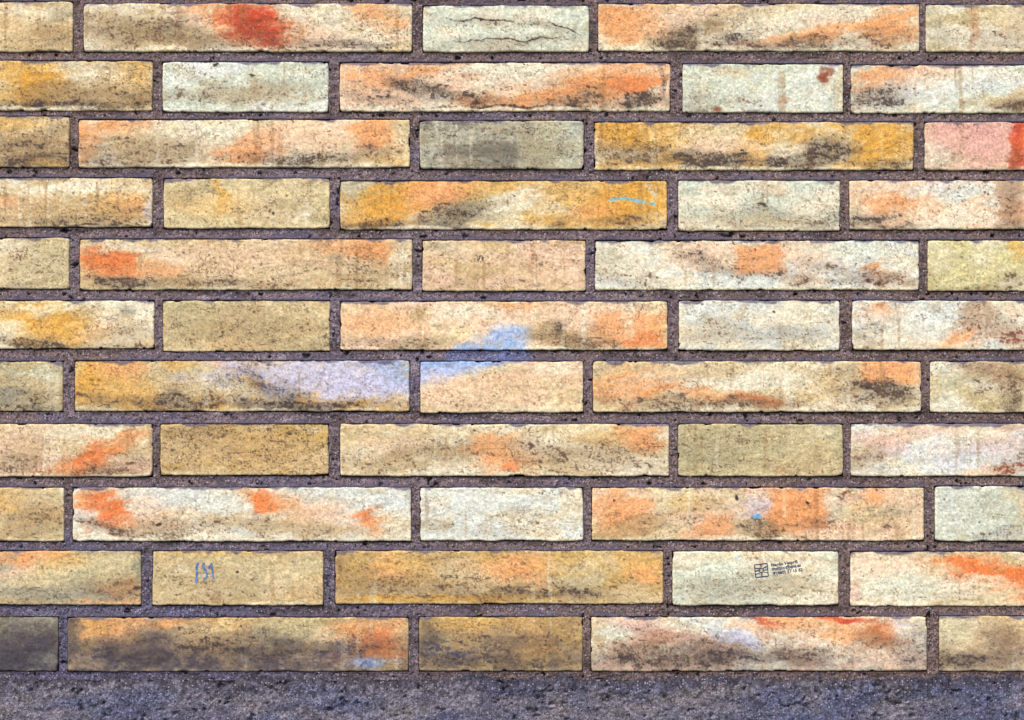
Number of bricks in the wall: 55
